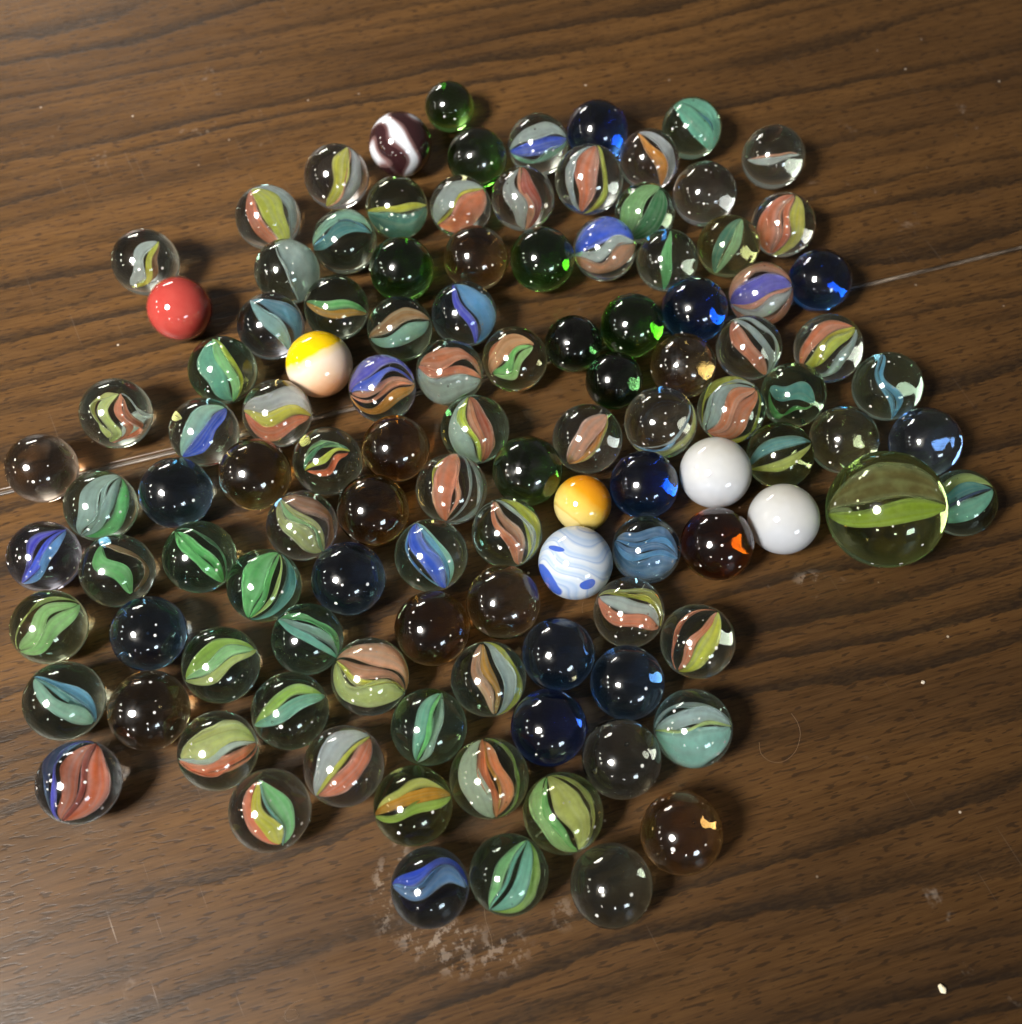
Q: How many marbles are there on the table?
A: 113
